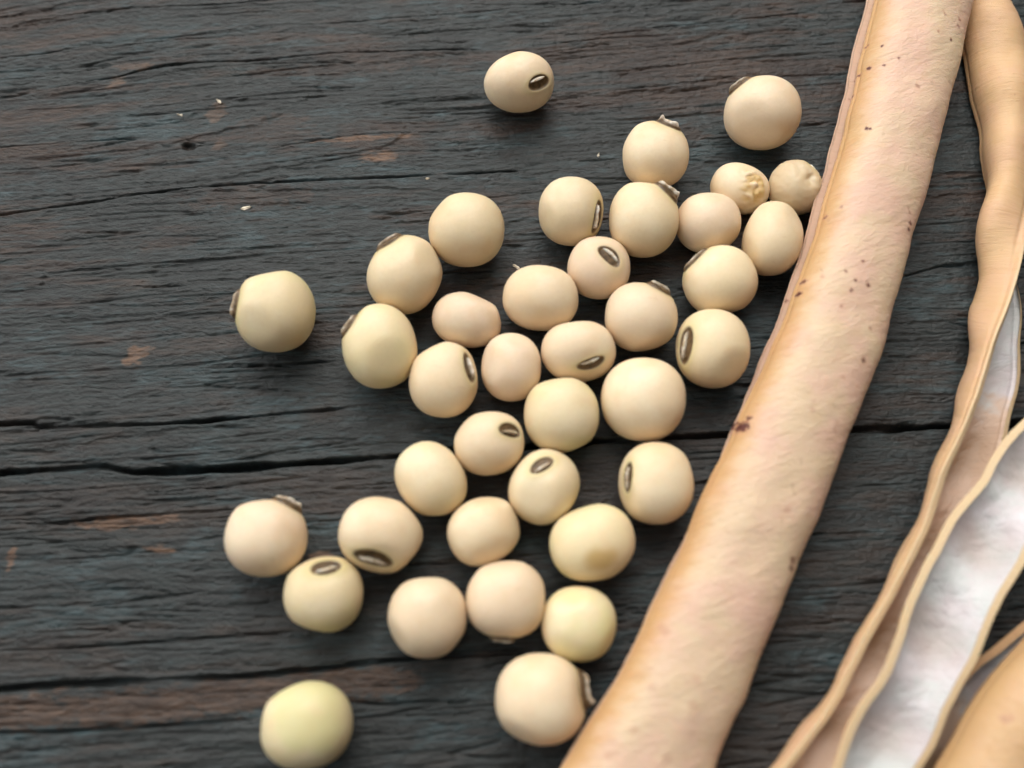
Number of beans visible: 38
